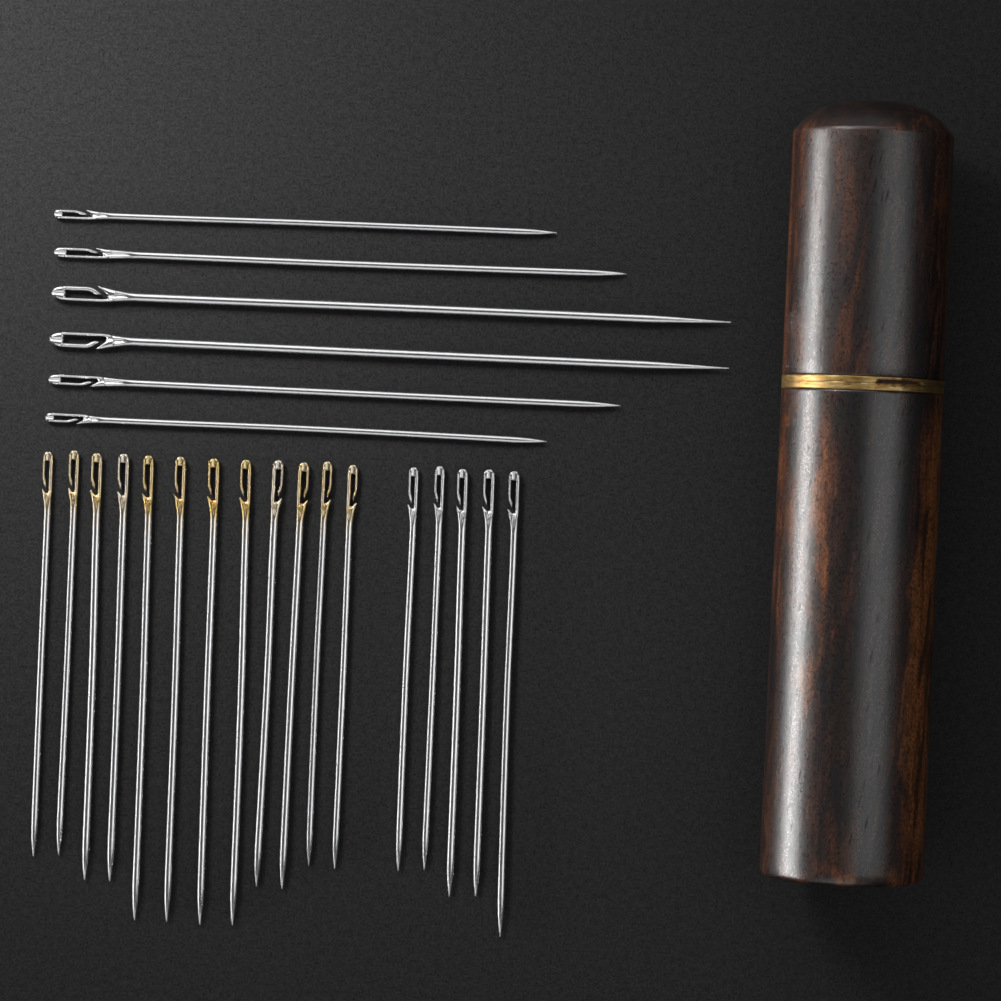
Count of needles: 23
